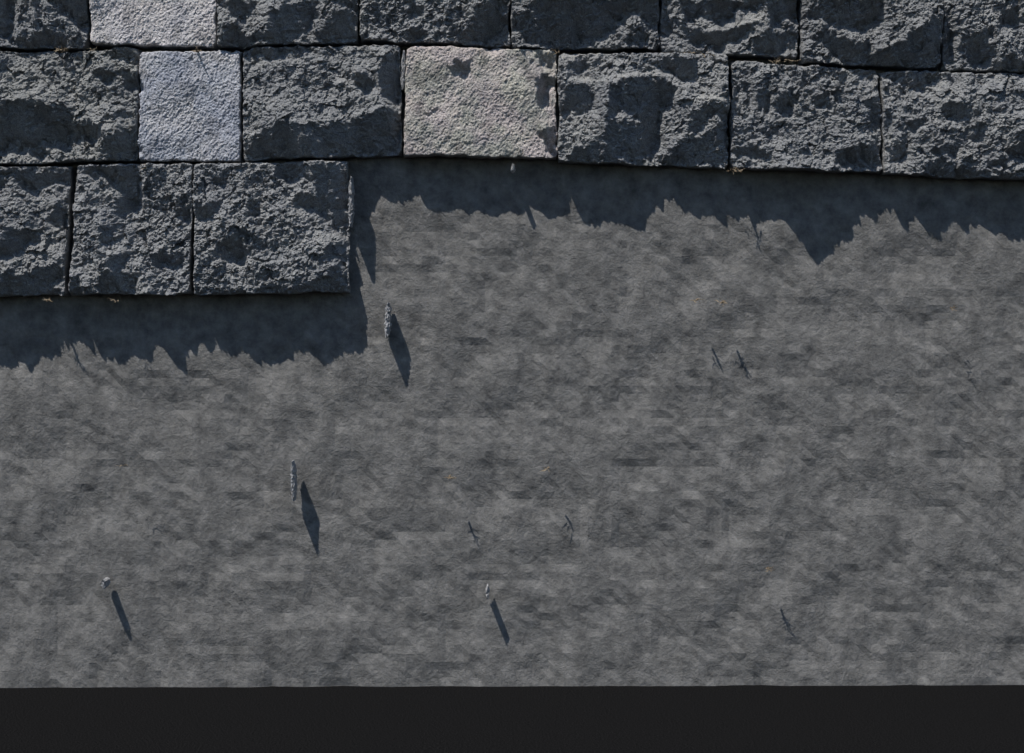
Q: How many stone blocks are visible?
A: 18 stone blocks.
